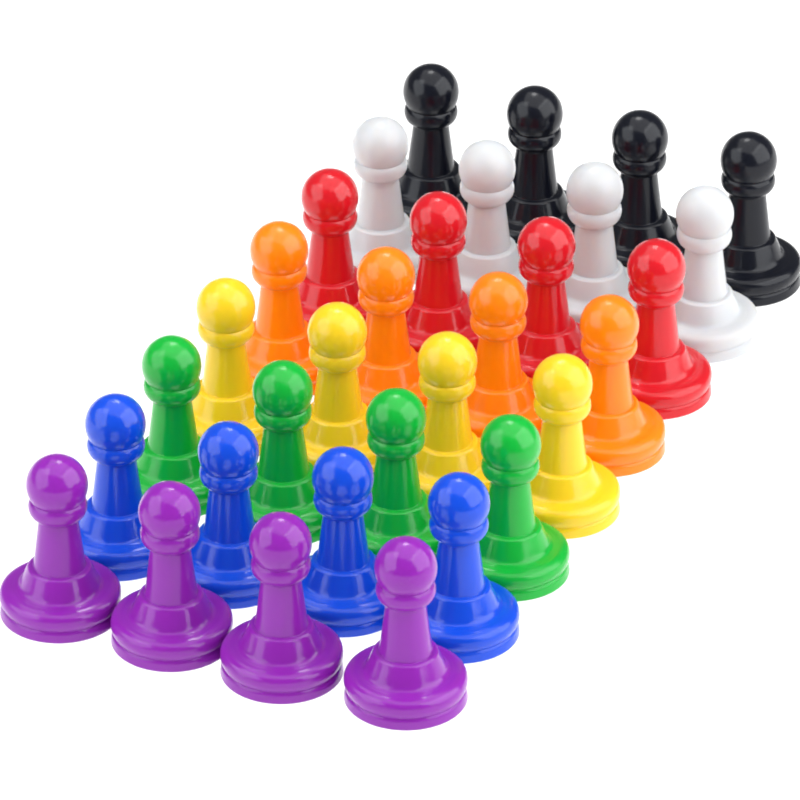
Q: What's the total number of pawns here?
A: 32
